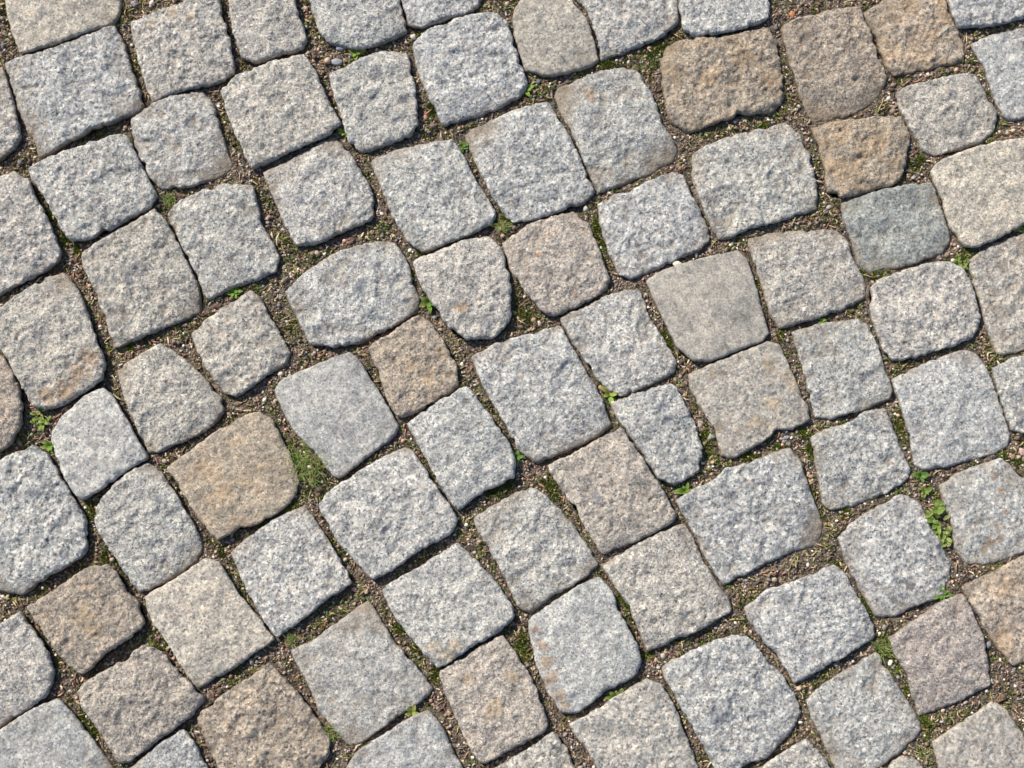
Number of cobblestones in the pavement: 89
